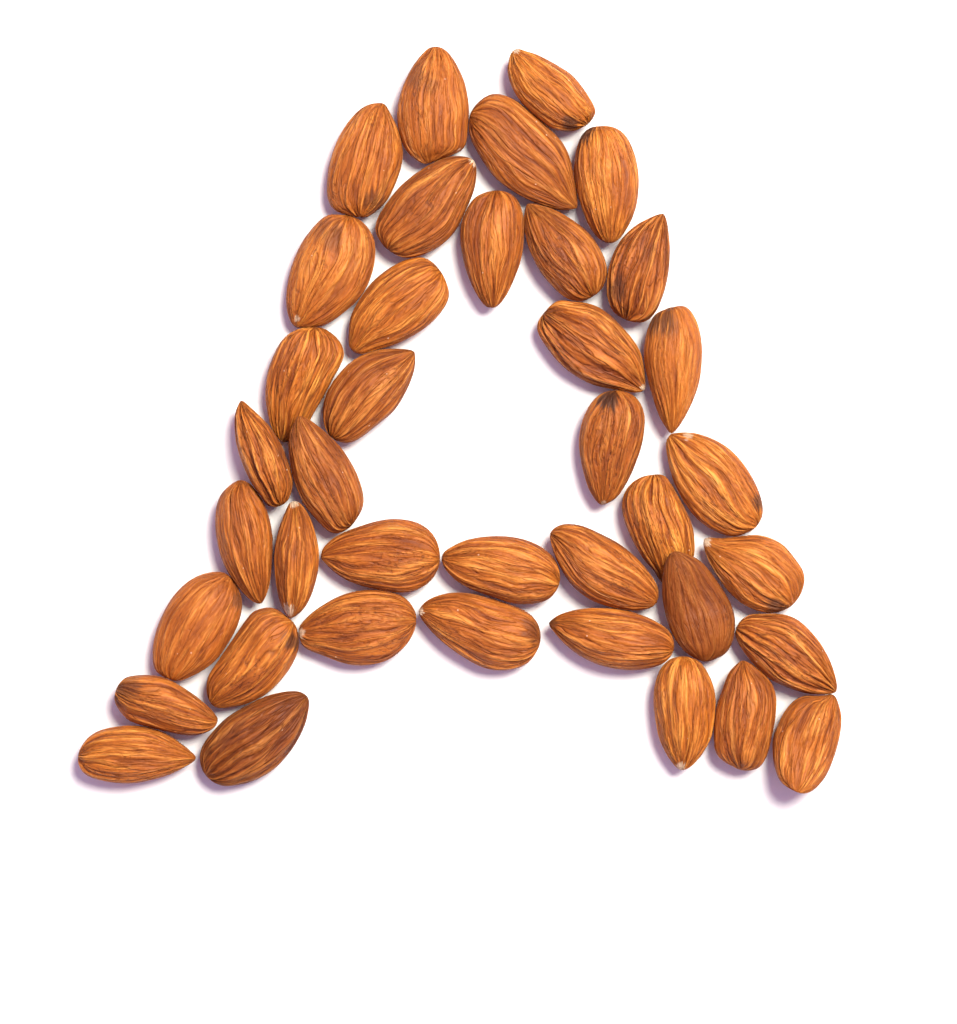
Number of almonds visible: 39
